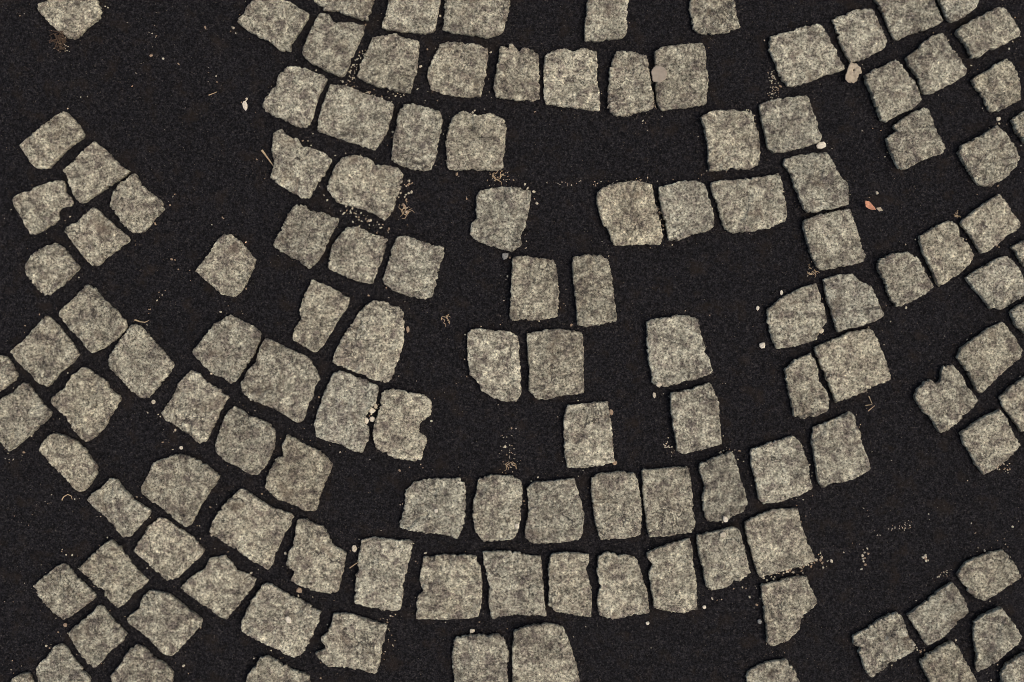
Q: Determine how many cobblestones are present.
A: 128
